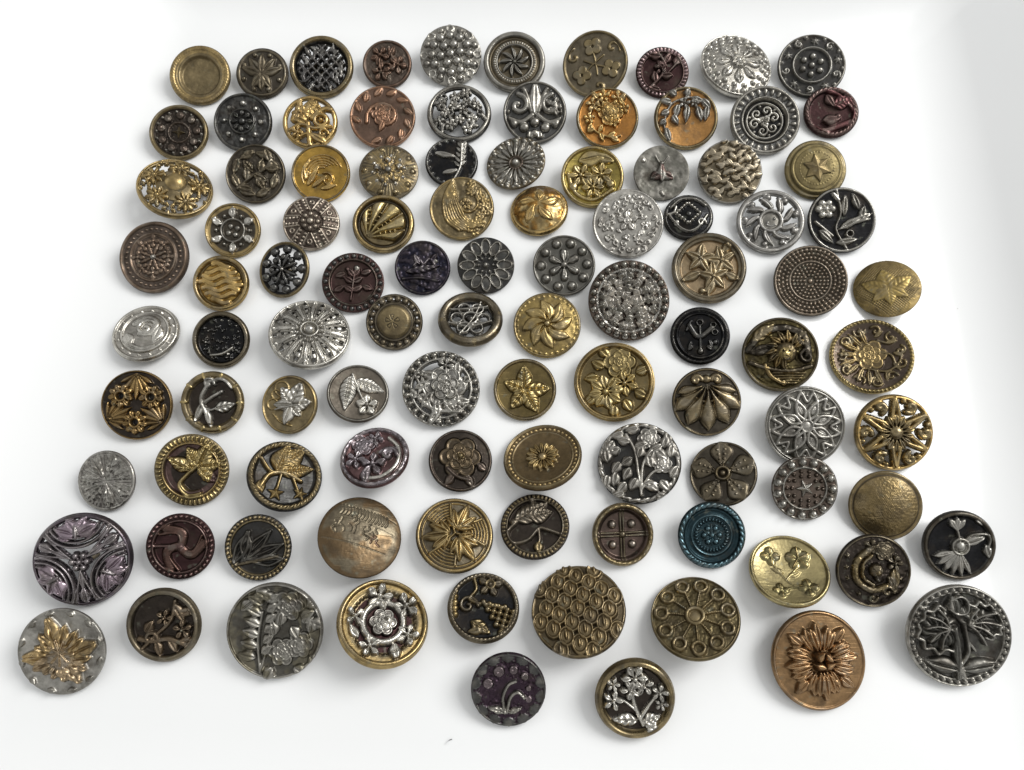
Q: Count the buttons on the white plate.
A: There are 101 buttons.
